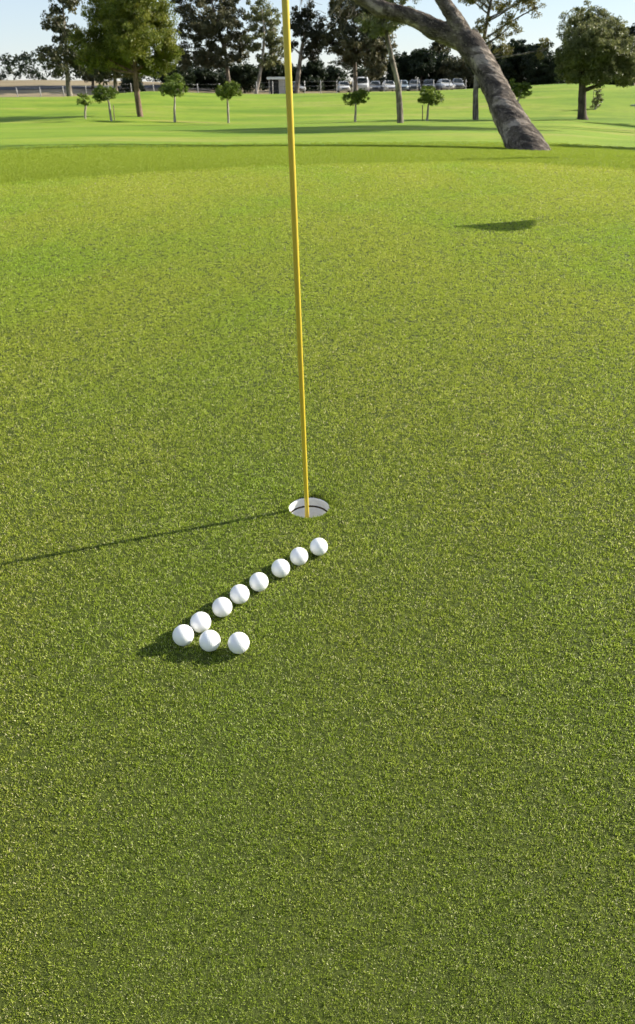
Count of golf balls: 10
